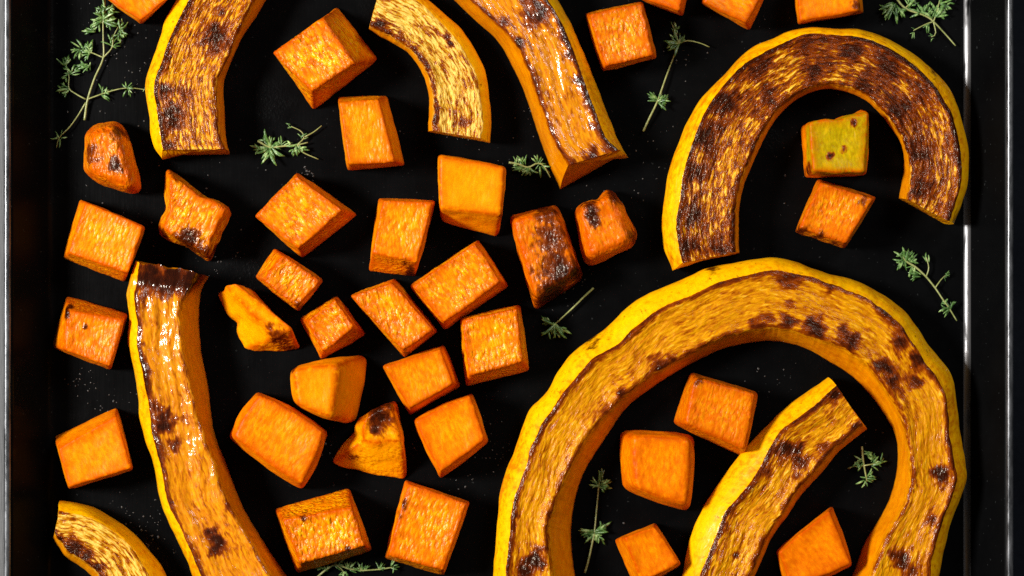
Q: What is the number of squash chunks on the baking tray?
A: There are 36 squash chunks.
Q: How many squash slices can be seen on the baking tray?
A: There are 8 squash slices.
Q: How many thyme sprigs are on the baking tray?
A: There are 10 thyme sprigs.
